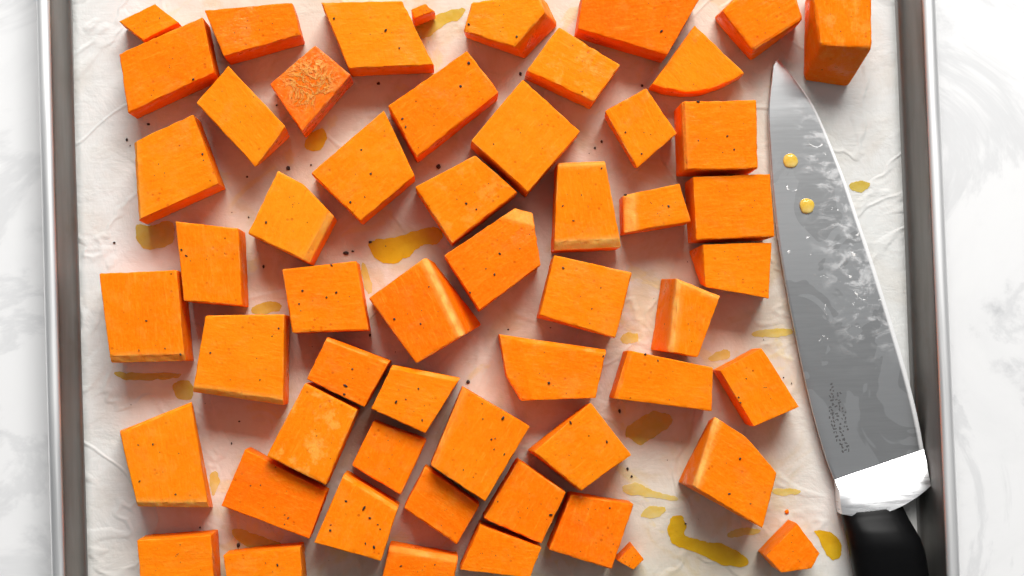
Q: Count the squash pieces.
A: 55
